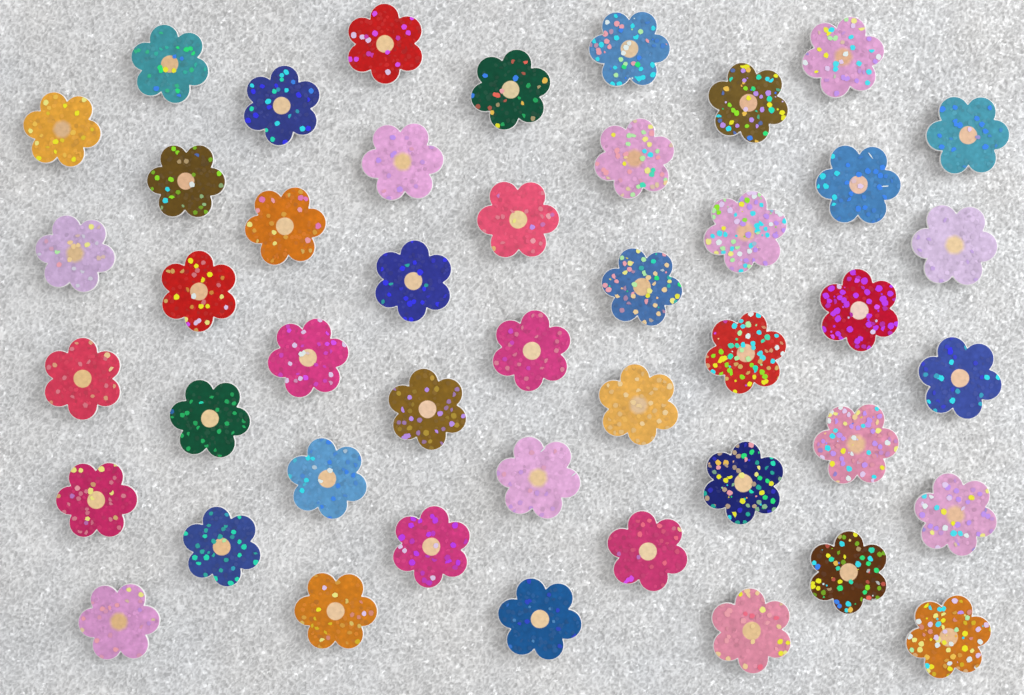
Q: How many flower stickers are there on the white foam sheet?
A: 45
